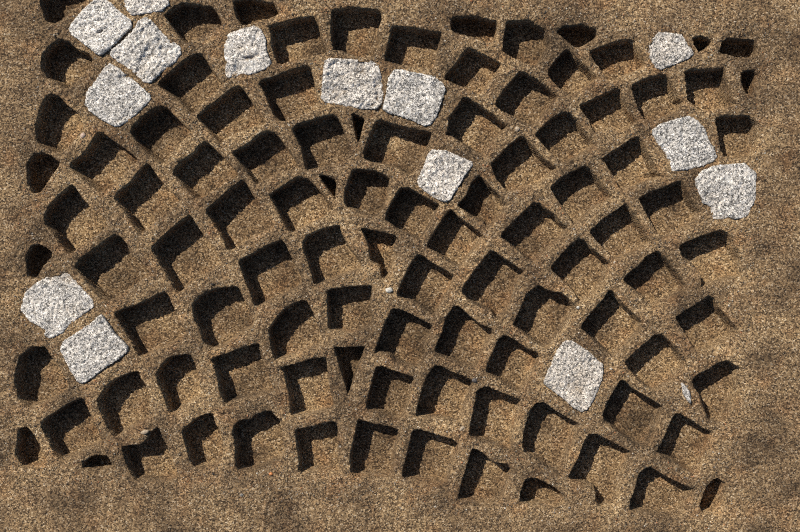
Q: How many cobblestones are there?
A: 14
